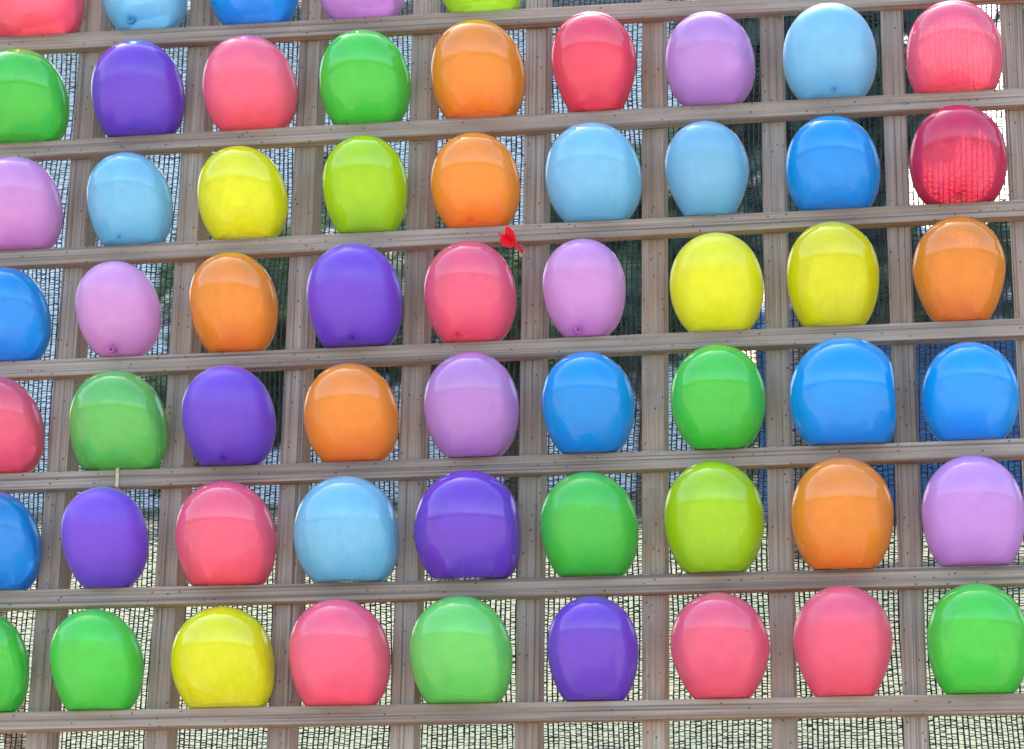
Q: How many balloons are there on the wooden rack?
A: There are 59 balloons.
